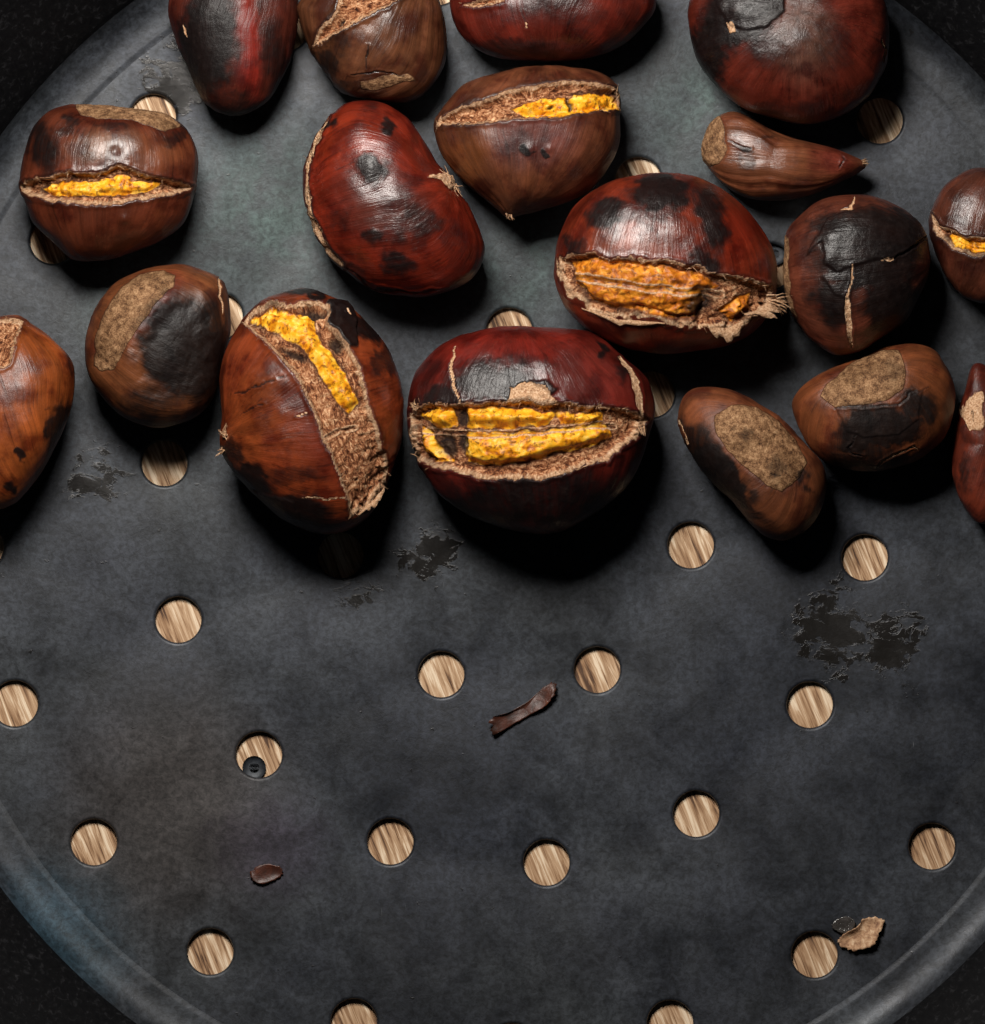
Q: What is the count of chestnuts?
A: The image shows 18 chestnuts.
